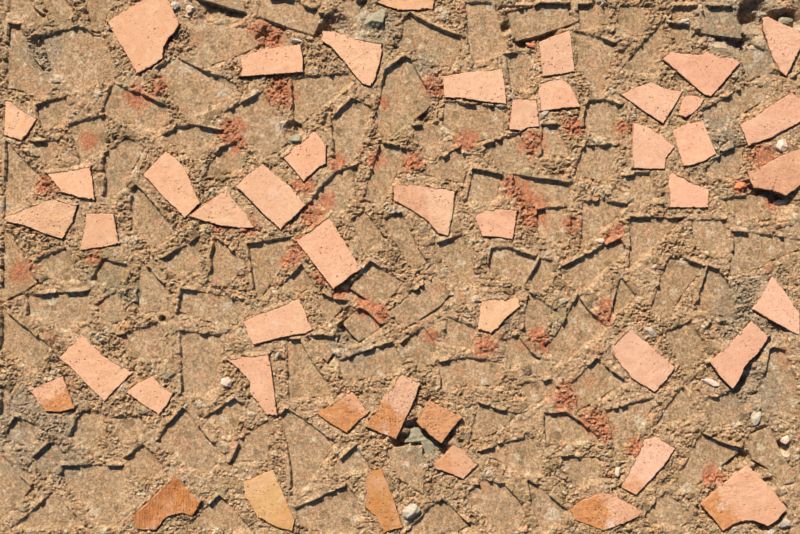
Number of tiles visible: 47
